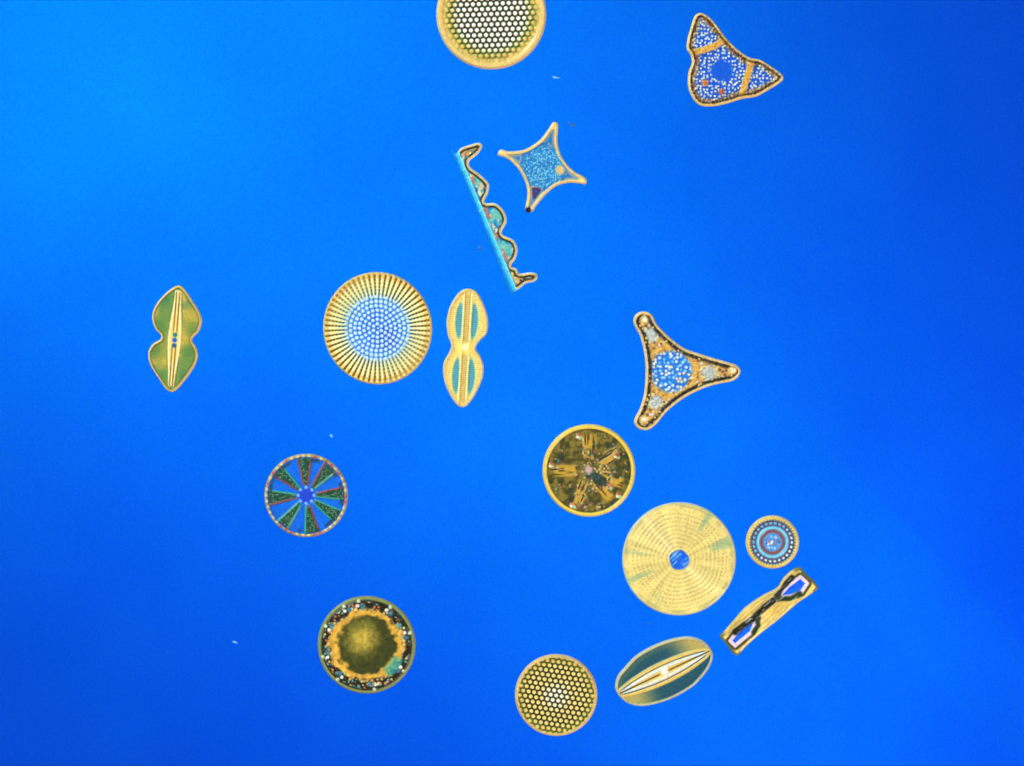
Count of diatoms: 16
